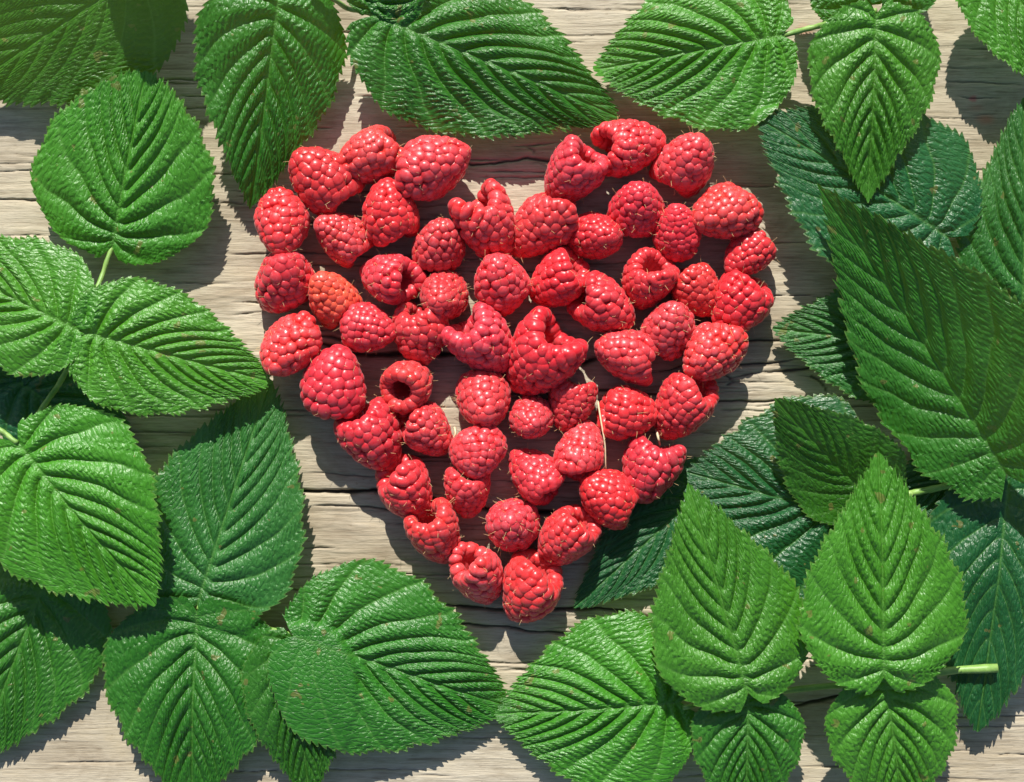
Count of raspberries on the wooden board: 56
